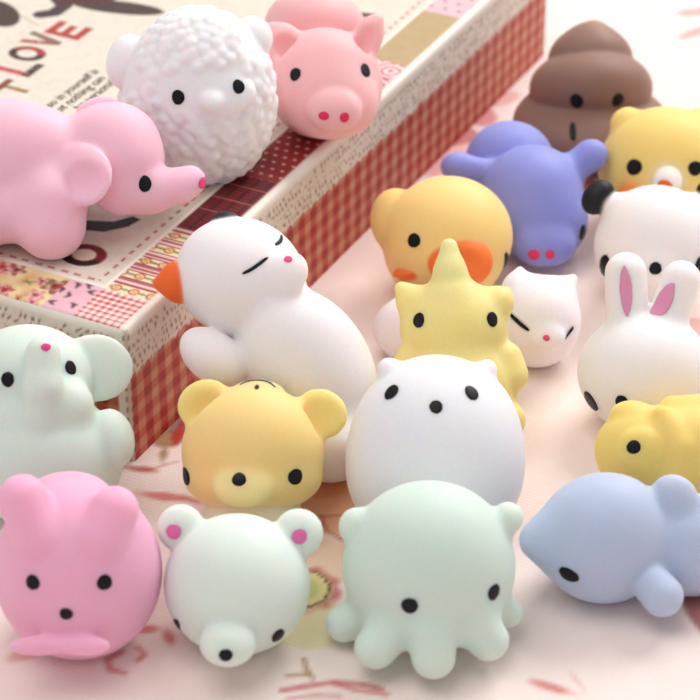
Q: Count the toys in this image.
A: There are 20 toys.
